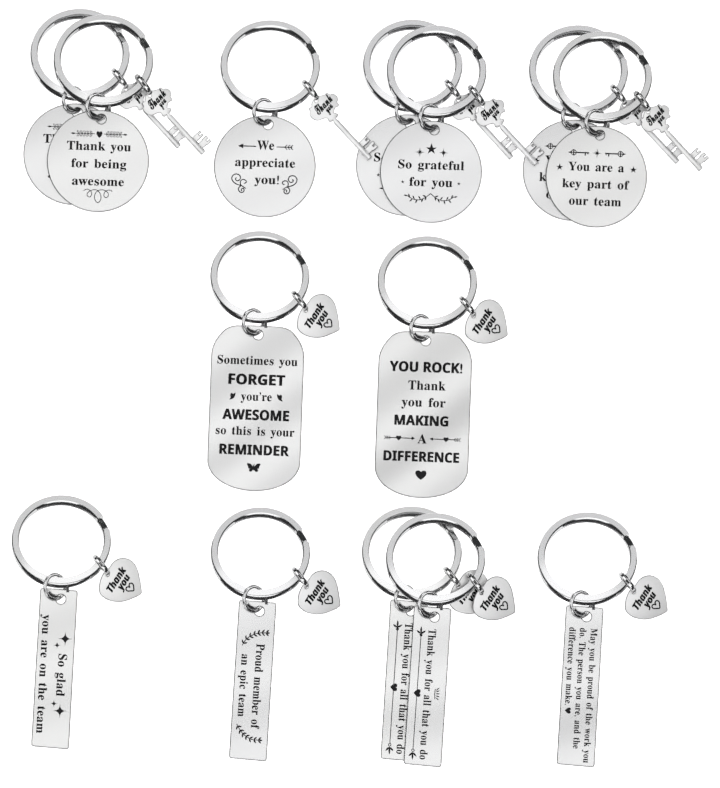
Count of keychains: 14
